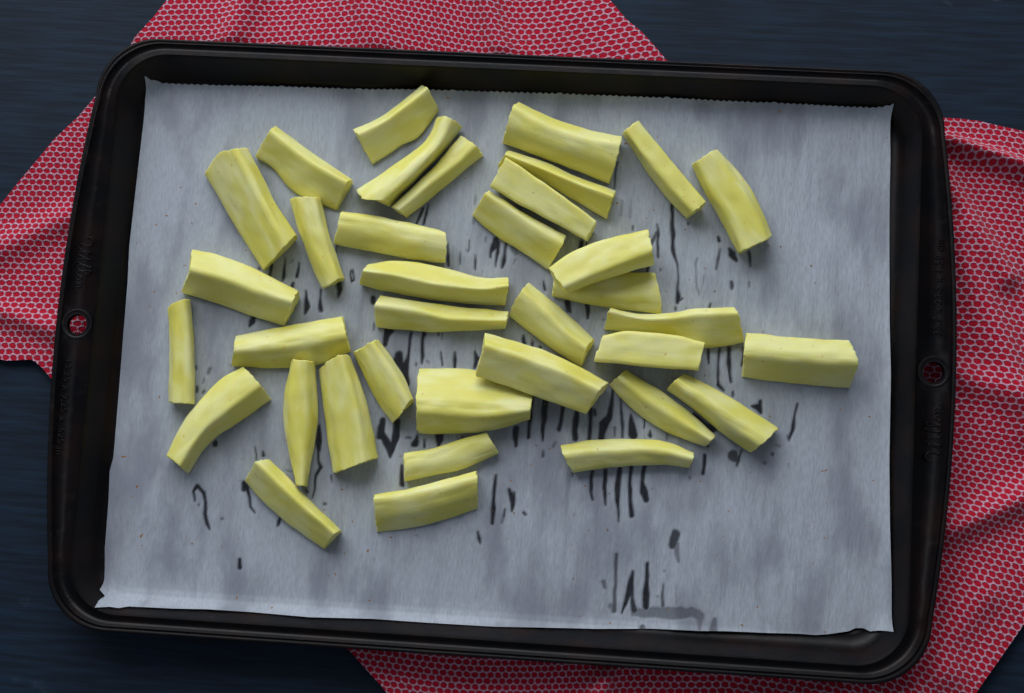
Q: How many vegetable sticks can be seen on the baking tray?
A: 36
